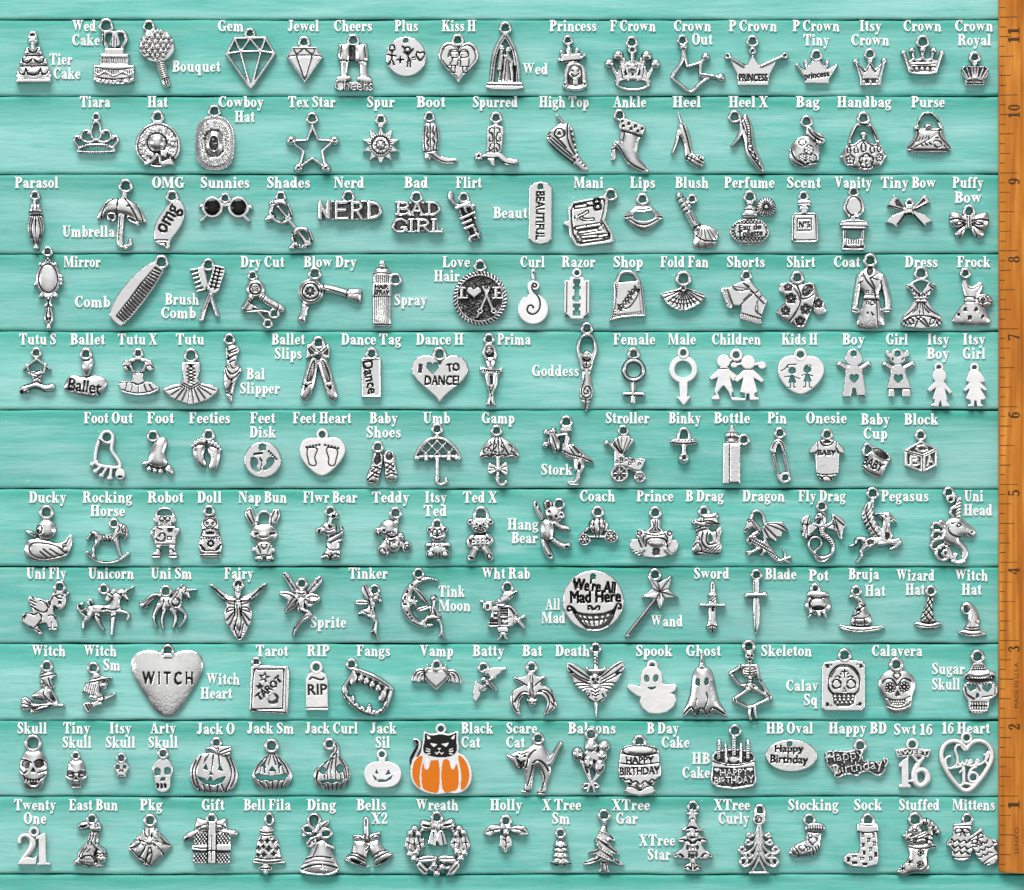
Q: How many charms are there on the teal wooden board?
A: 181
